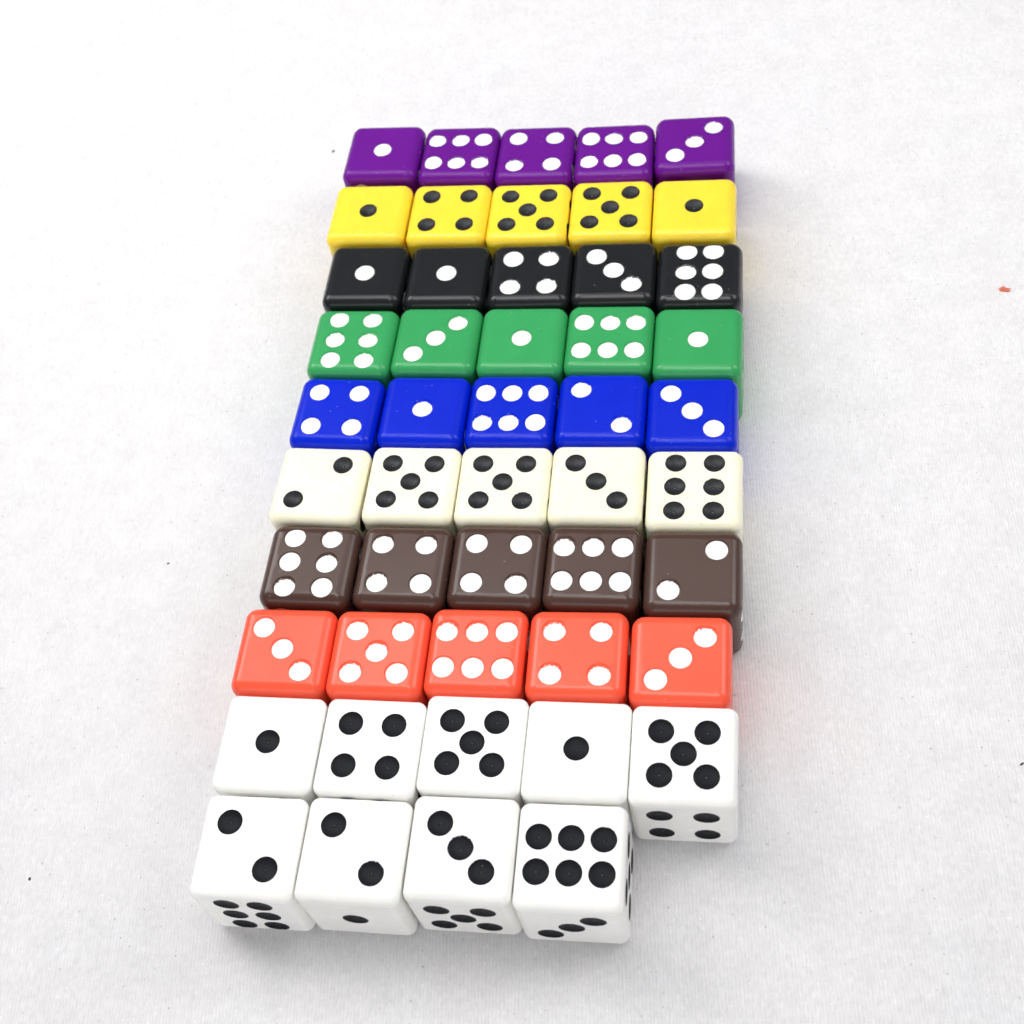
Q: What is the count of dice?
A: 49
